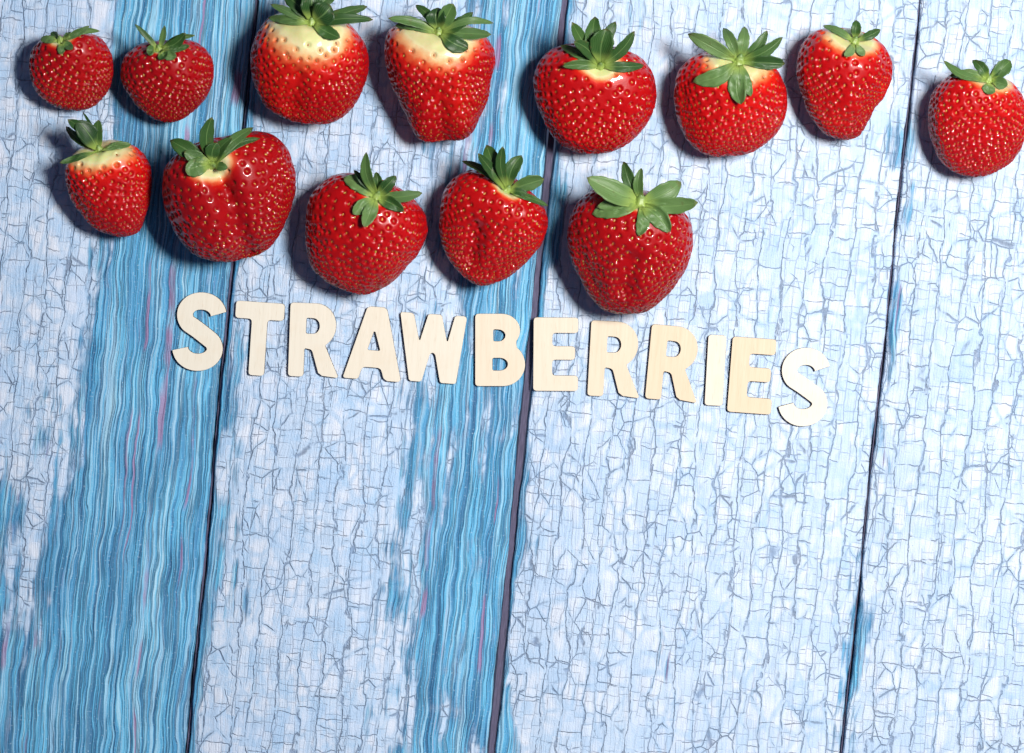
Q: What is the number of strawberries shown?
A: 13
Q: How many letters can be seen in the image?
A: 12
